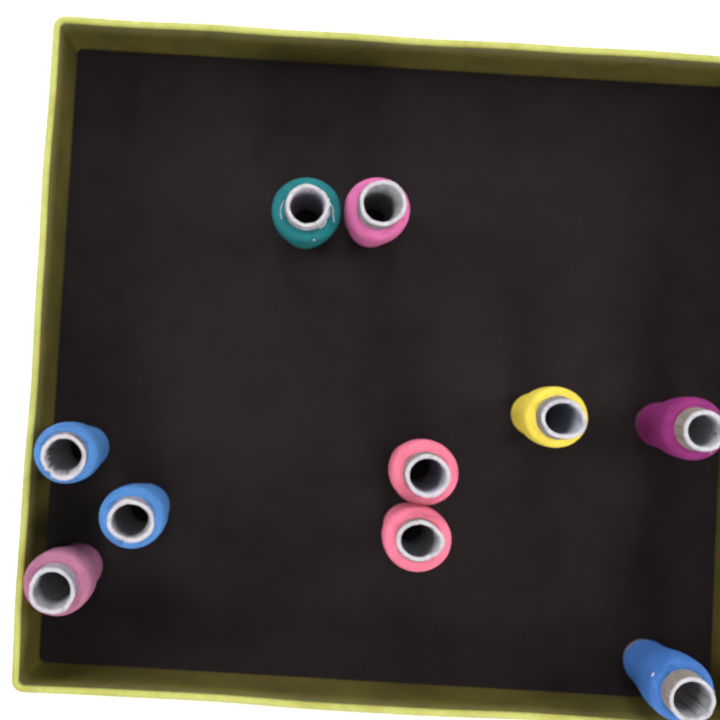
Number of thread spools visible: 10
